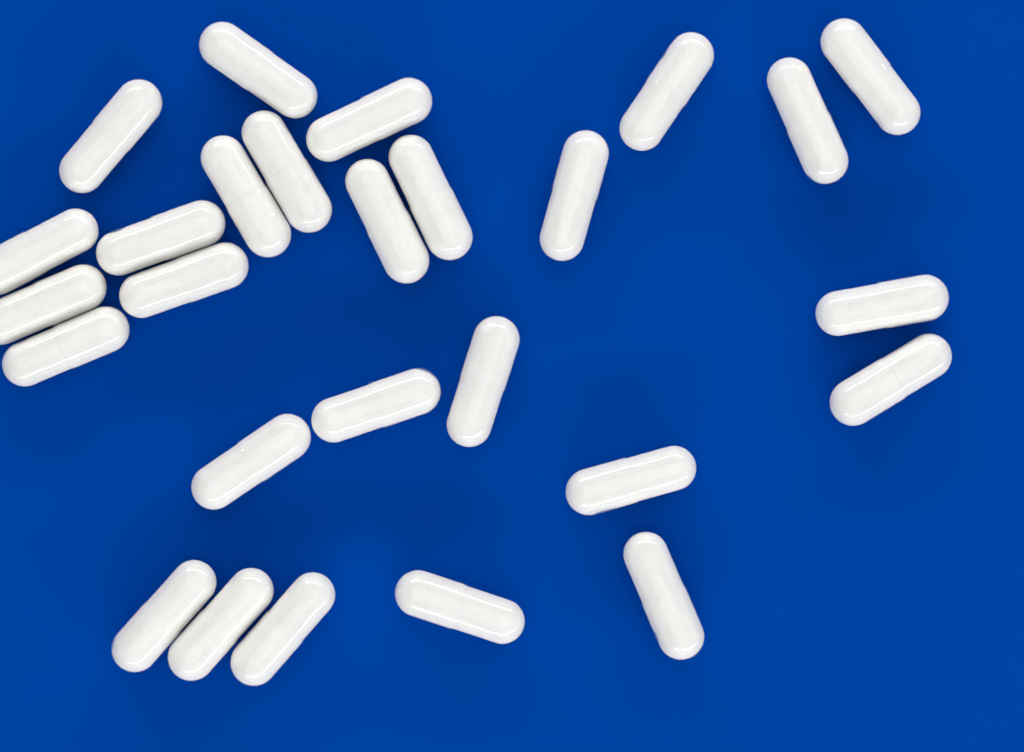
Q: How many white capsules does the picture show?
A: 27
